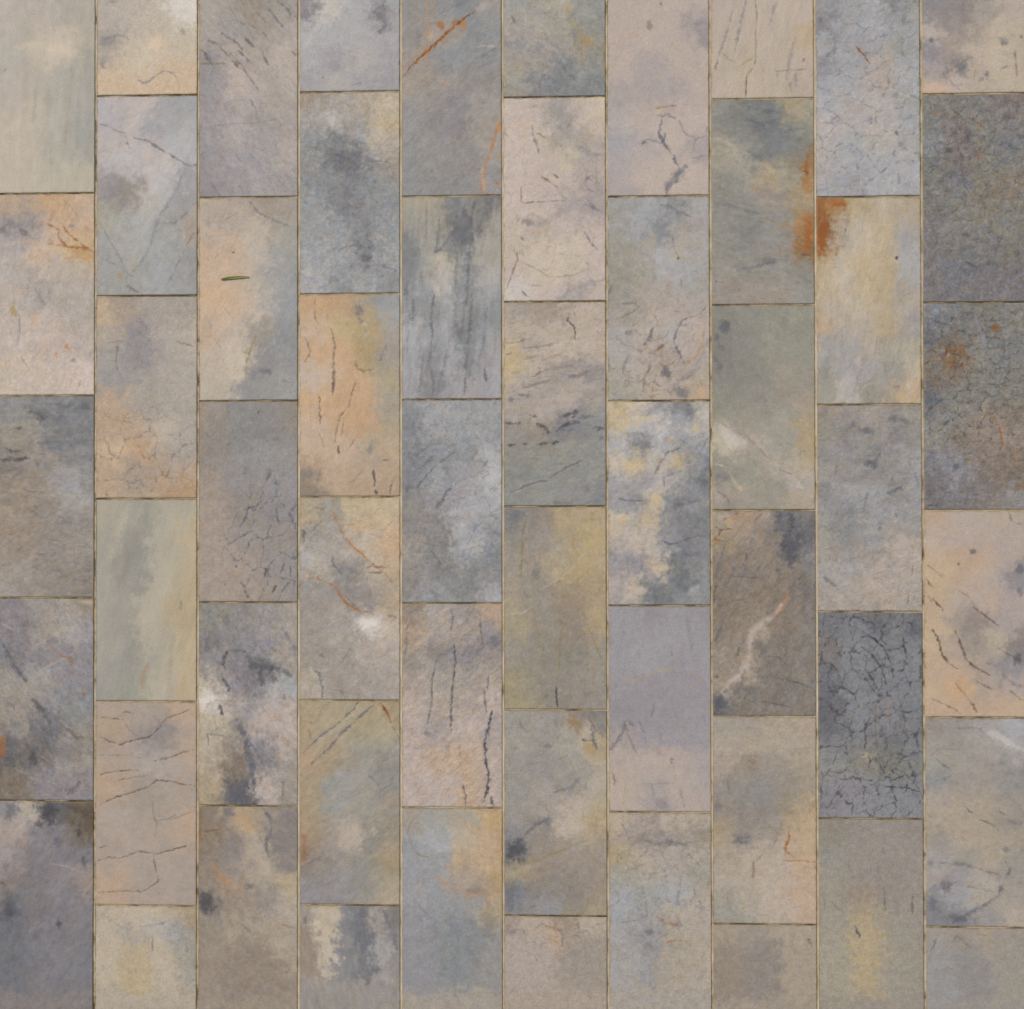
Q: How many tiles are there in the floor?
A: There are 55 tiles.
